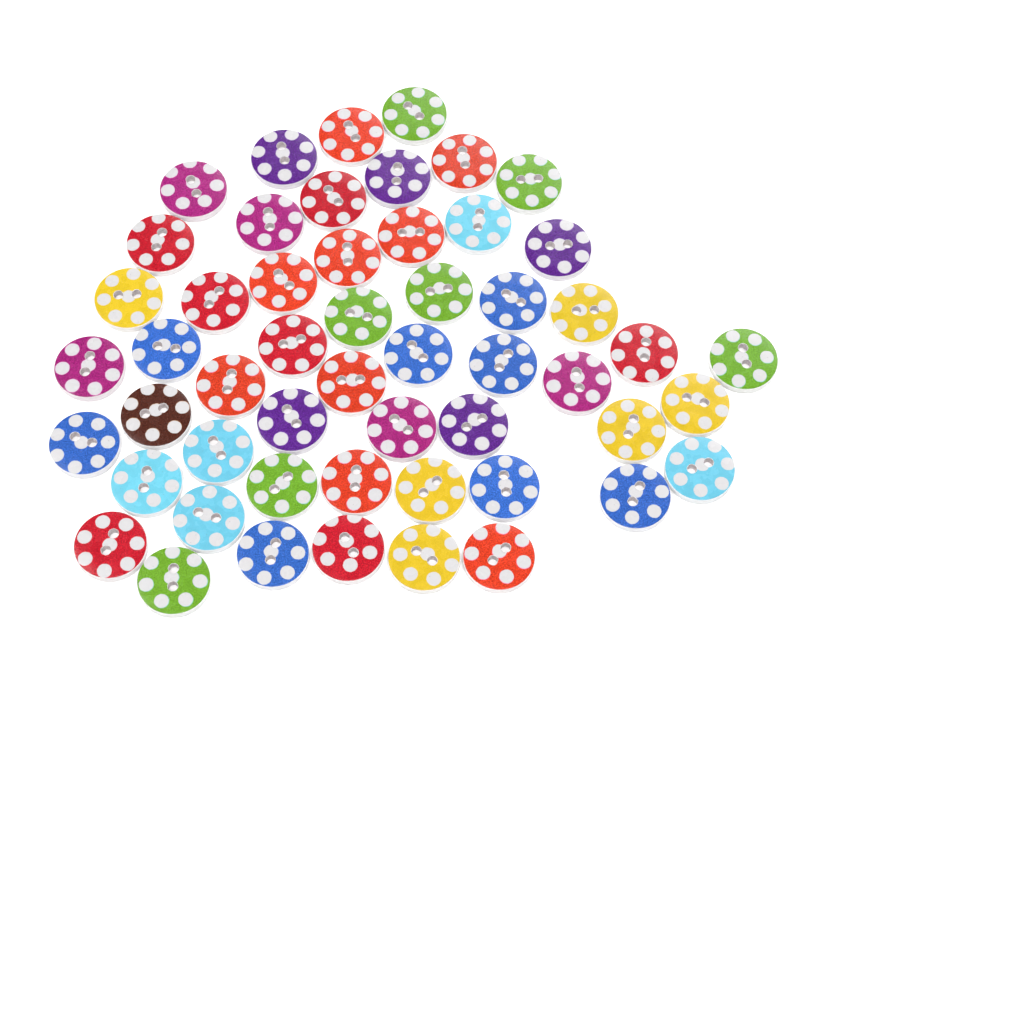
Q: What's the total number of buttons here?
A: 53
